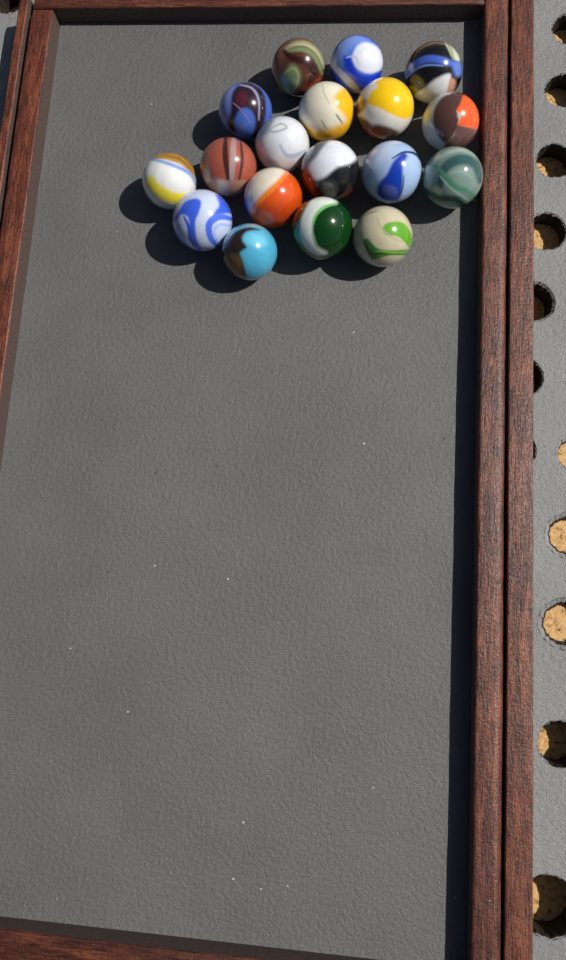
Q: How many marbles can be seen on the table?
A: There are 18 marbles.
